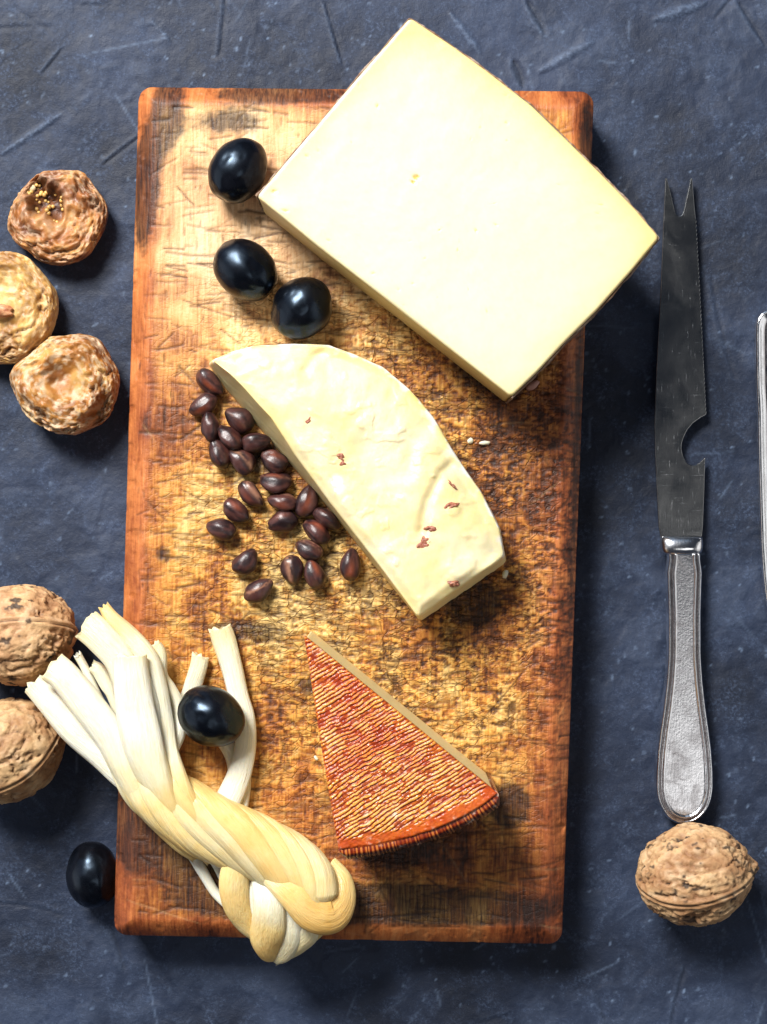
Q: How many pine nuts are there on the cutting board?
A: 24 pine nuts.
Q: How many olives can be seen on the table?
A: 5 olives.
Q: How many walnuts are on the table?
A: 3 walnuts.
